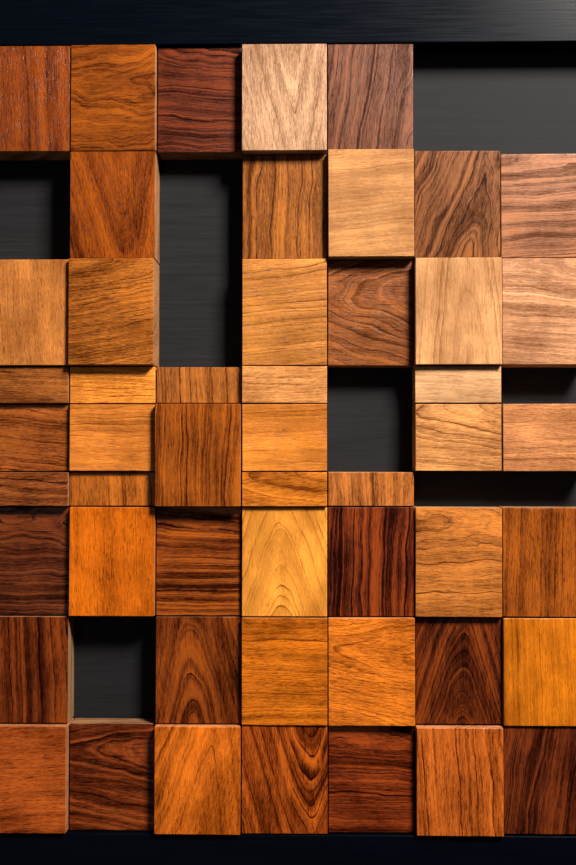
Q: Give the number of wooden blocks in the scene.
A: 51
